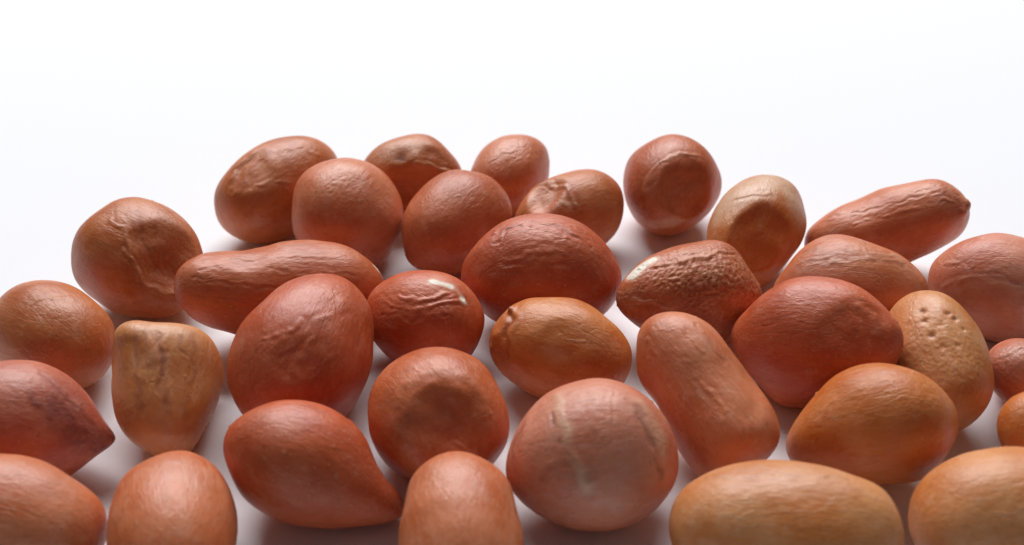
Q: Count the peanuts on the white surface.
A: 35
